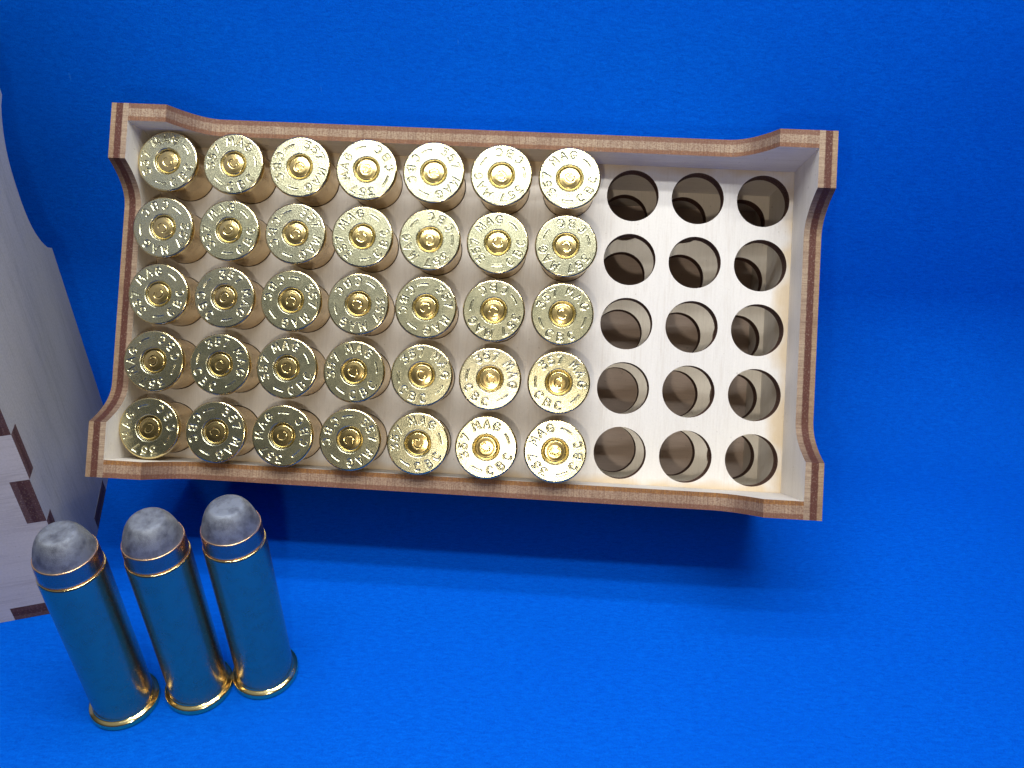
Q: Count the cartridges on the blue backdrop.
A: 38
